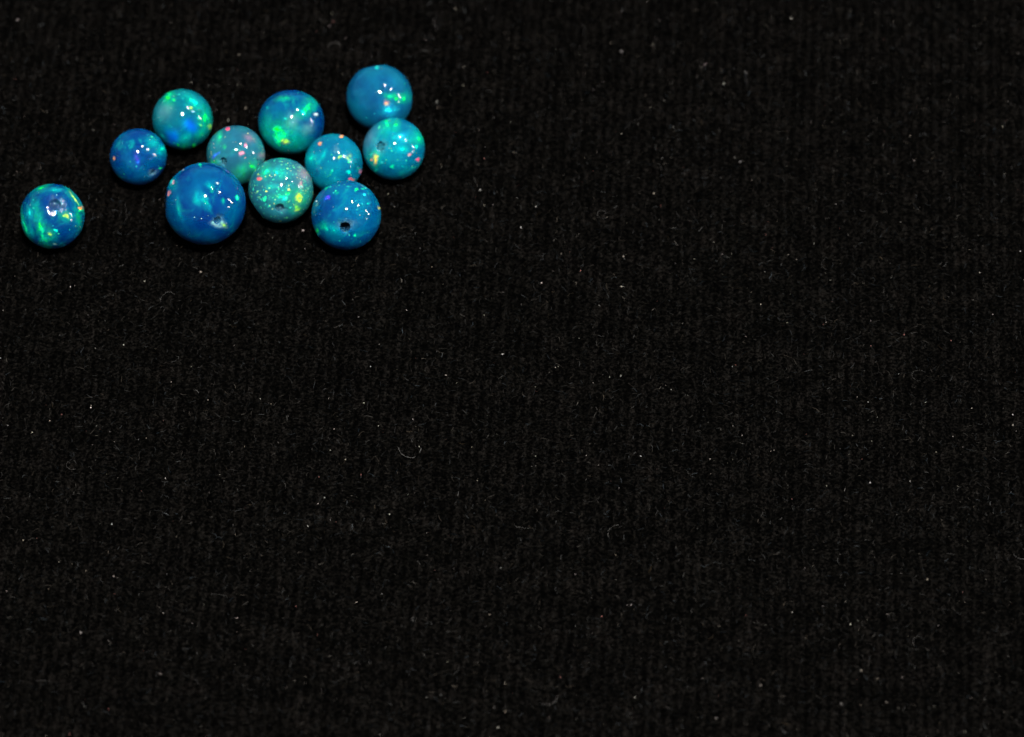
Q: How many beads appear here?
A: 11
